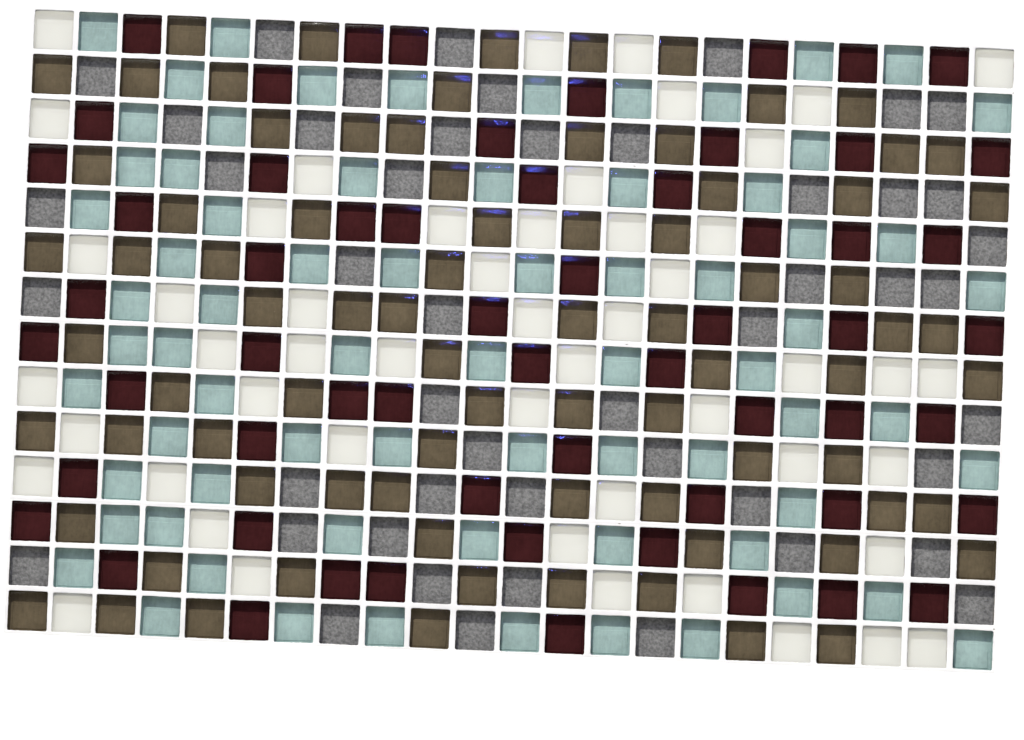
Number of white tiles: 50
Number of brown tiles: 80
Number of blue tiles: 71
